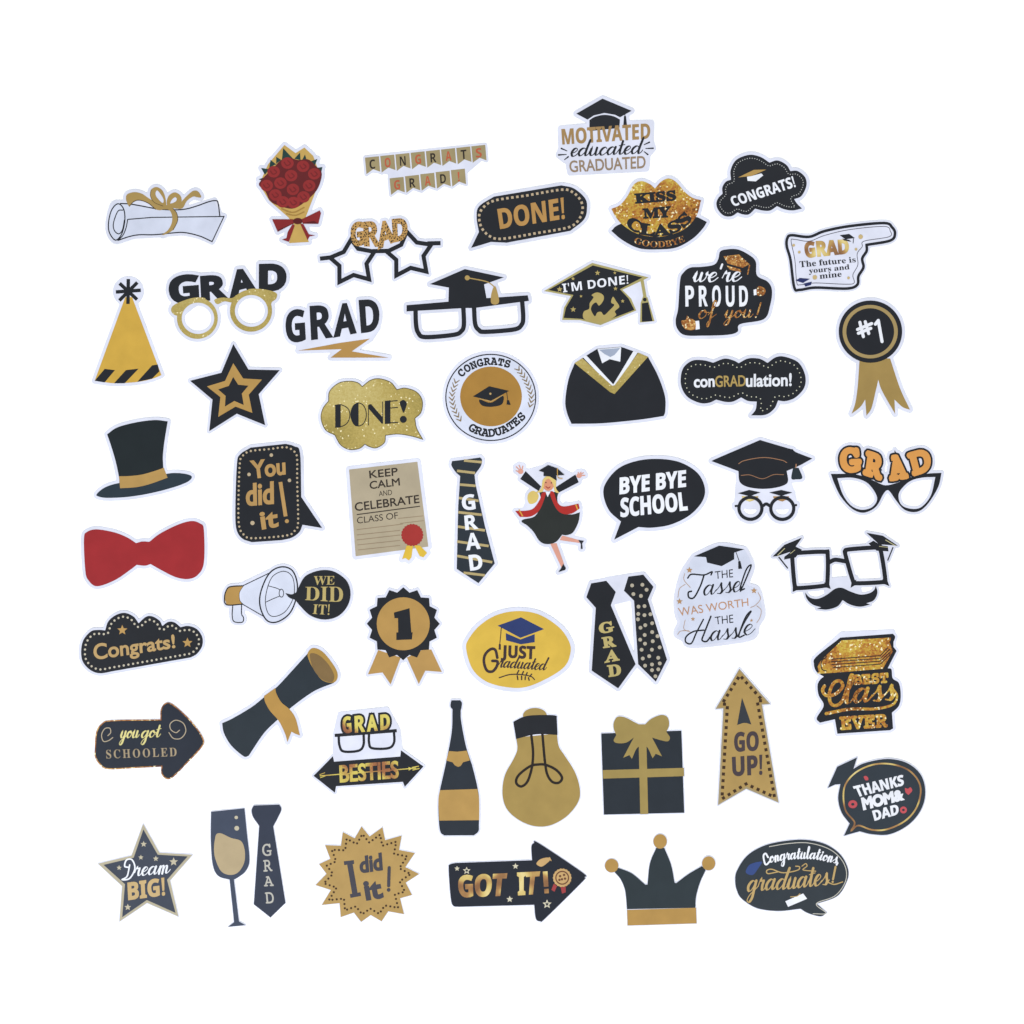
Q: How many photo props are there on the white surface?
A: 53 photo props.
